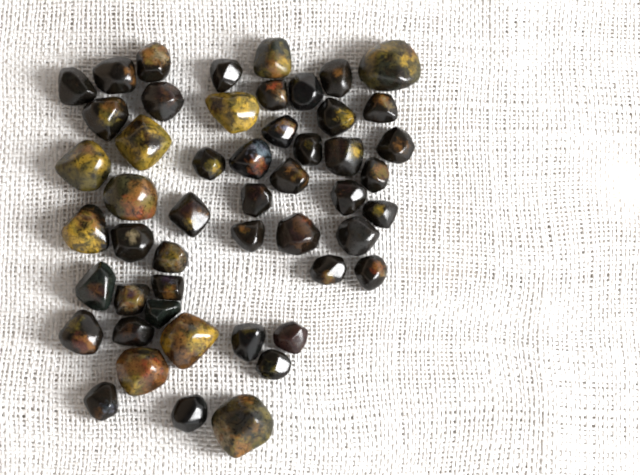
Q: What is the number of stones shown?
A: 51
